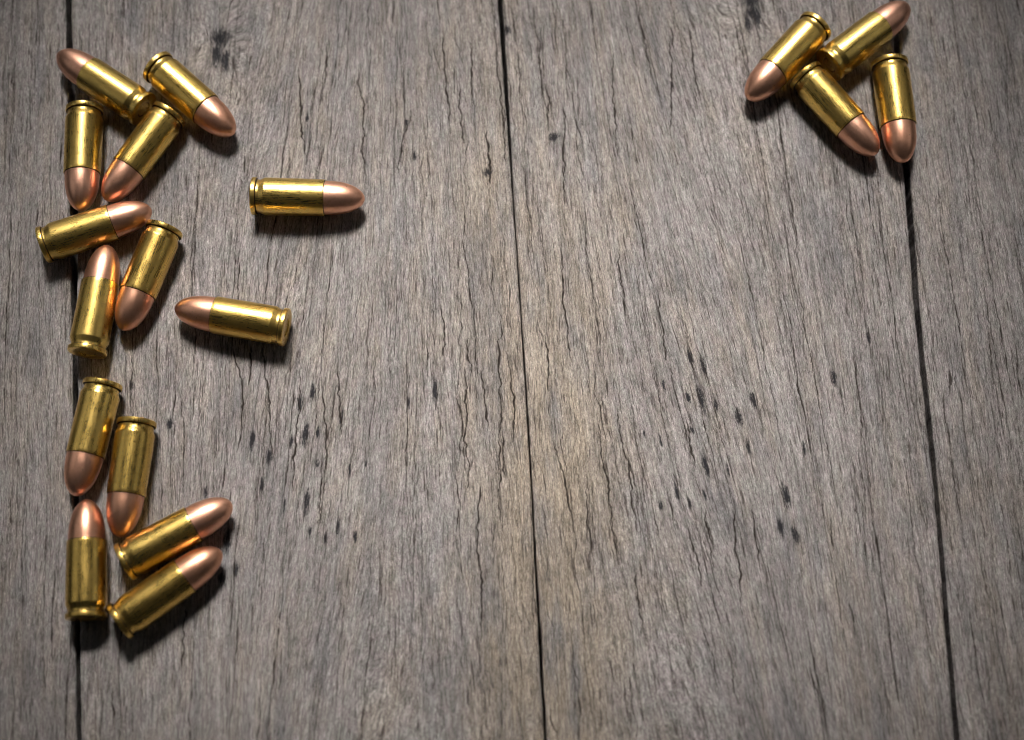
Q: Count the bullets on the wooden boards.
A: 18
